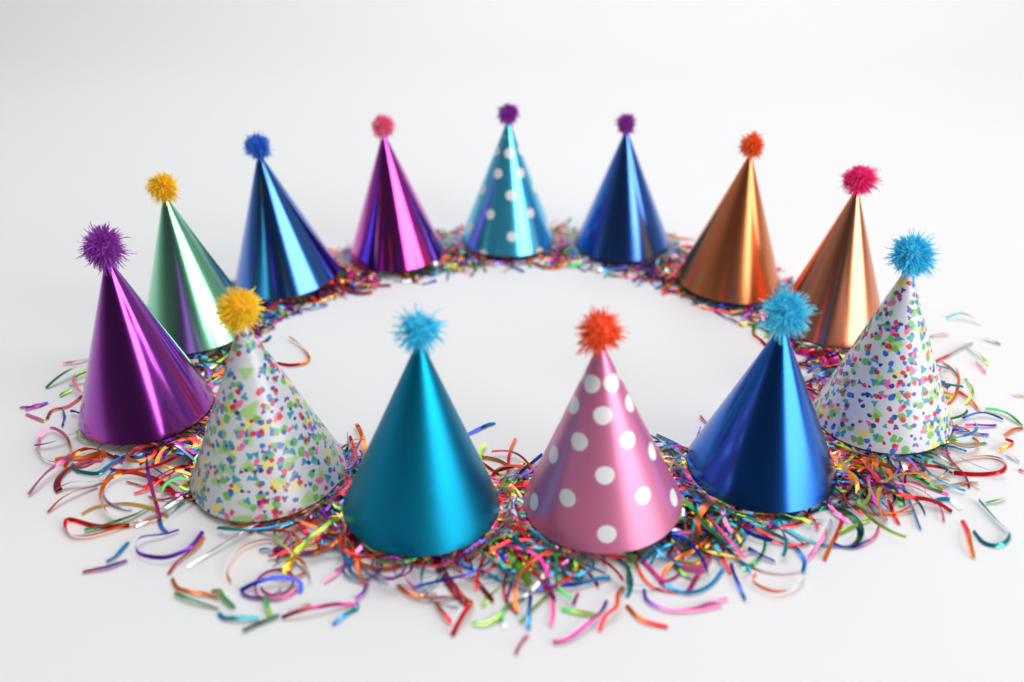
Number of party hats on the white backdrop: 13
